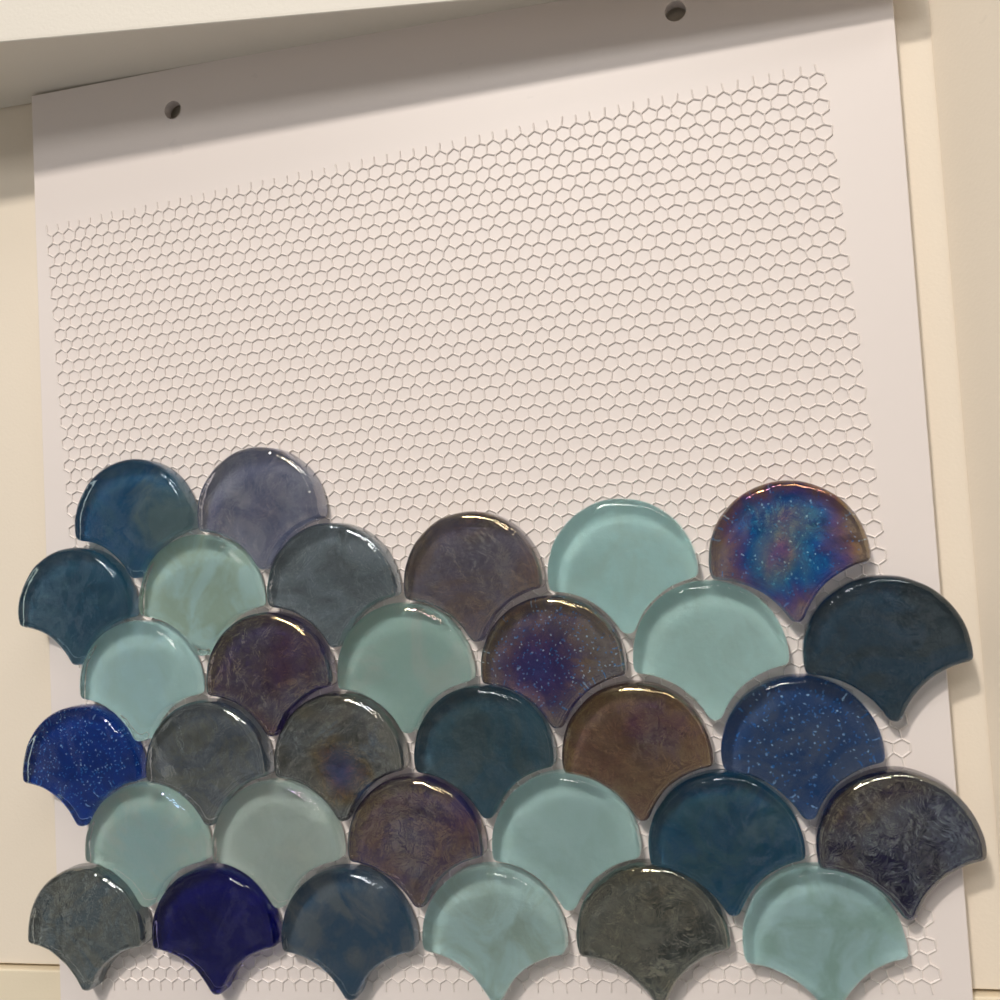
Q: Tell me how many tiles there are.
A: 32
